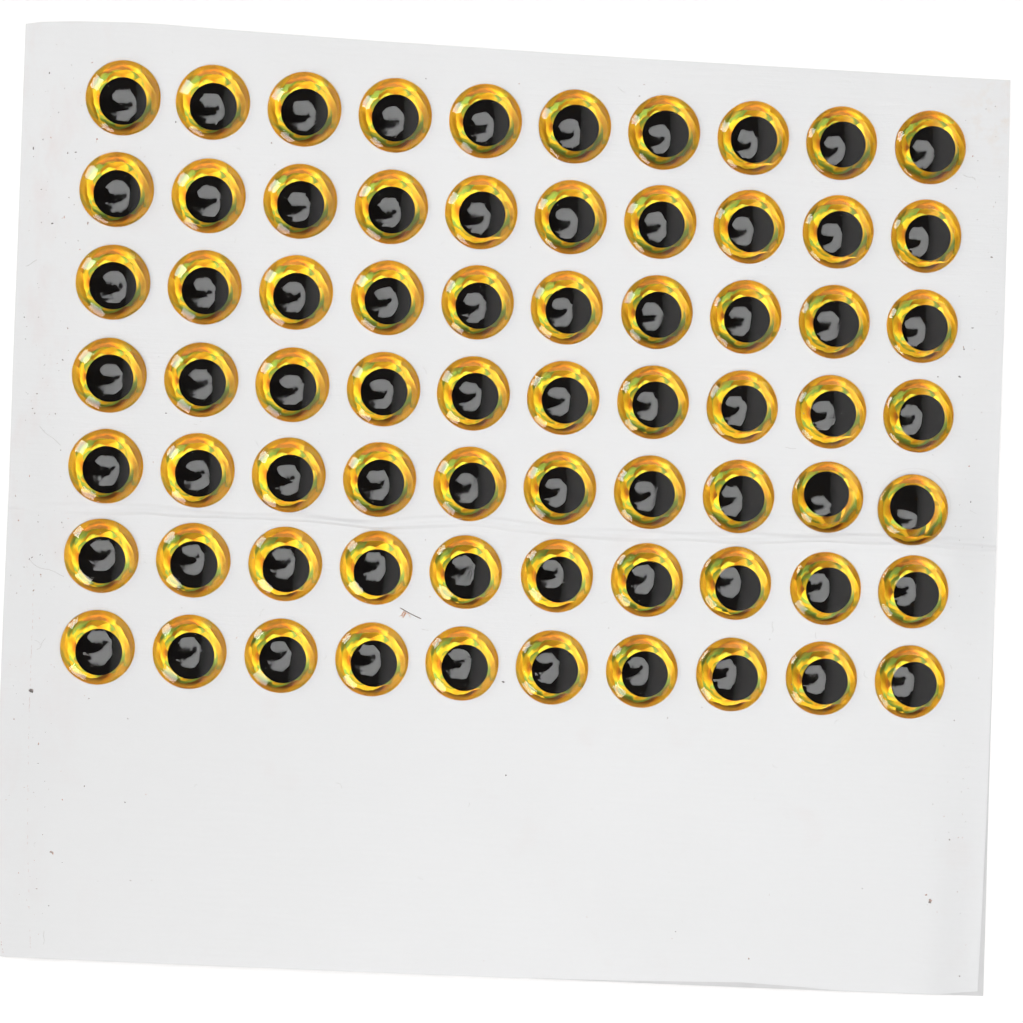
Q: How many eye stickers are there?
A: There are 70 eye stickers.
